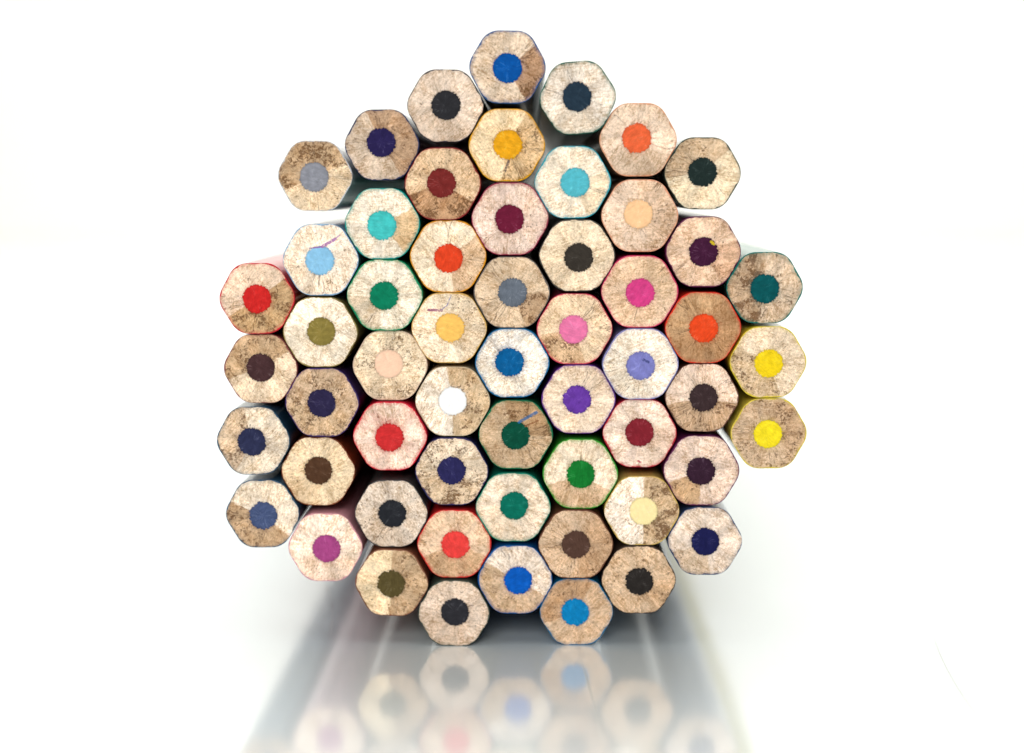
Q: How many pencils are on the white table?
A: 57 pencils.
